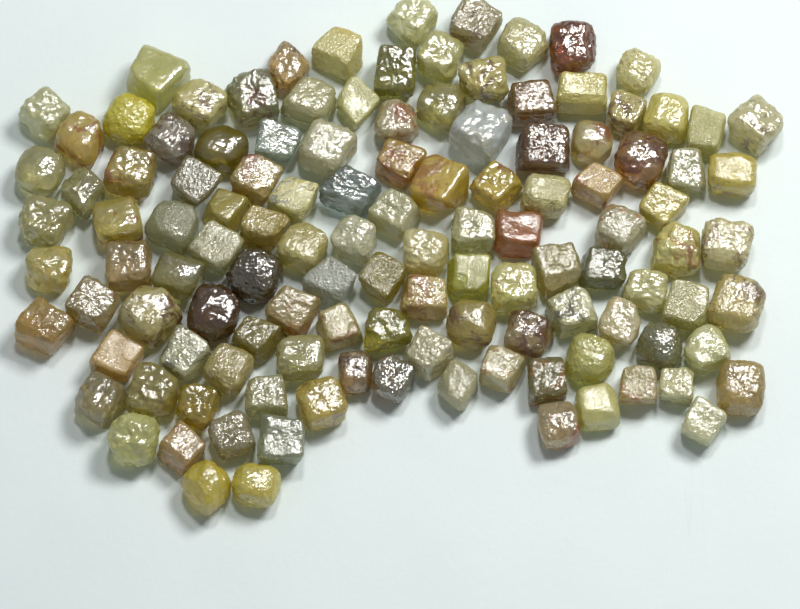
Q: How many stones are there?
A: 120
